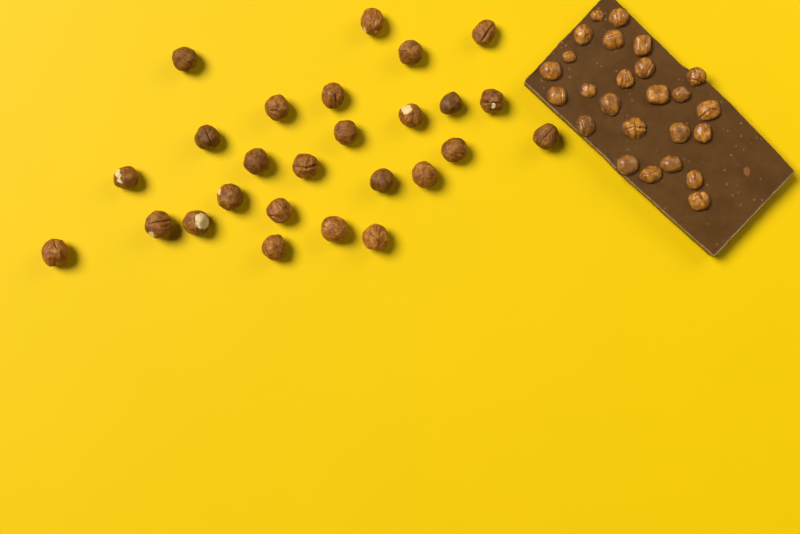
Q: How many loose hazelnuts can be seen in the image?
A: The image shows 26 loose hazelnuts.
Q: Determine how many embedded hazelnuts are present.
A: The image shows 25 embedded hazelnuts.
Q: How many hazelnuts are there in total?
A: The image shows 51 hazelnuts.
